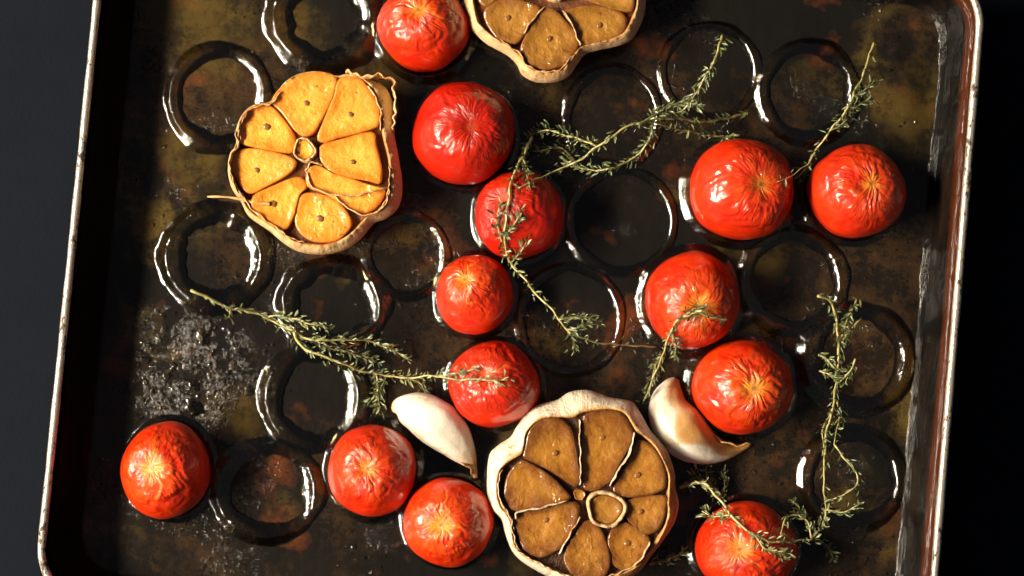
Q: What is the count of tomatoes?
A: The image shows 13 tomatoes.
